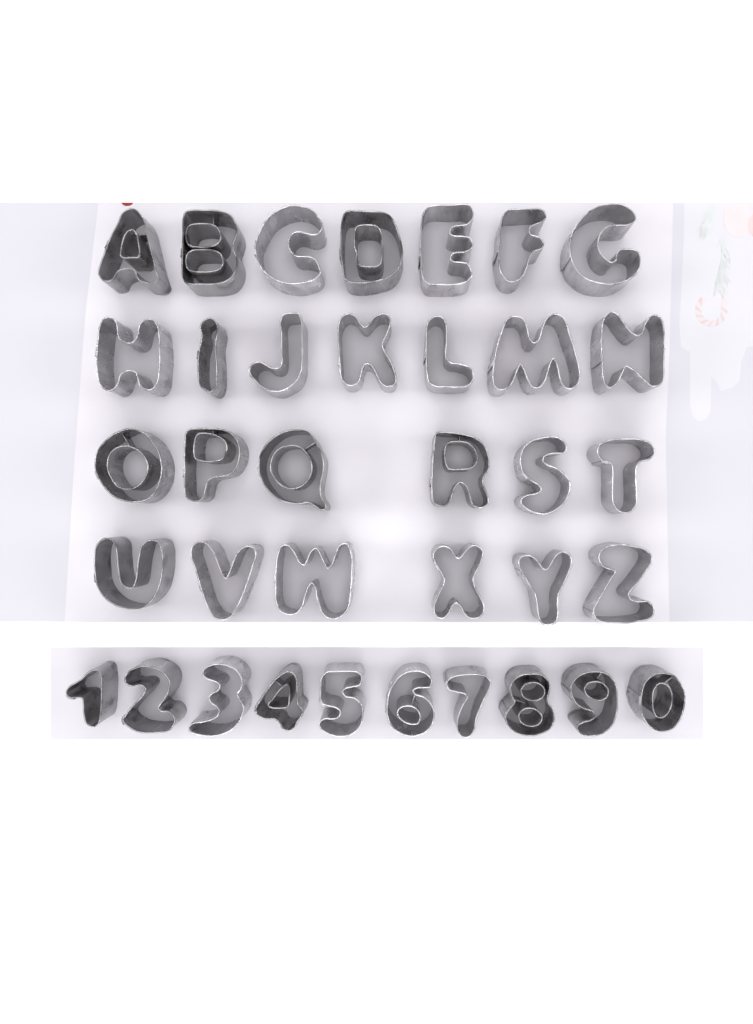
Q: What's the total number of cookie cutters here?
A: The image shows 36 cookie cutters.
